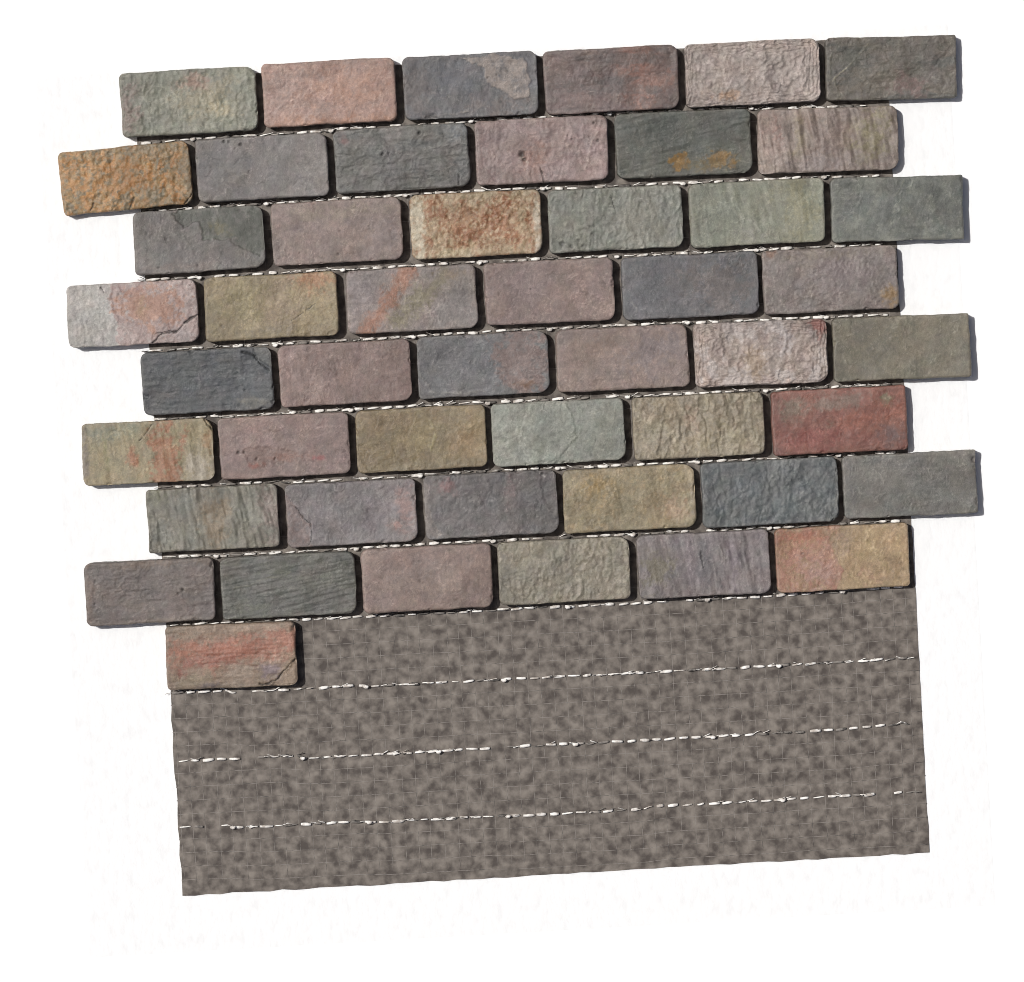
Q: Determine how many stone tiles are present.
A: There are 49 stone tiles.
